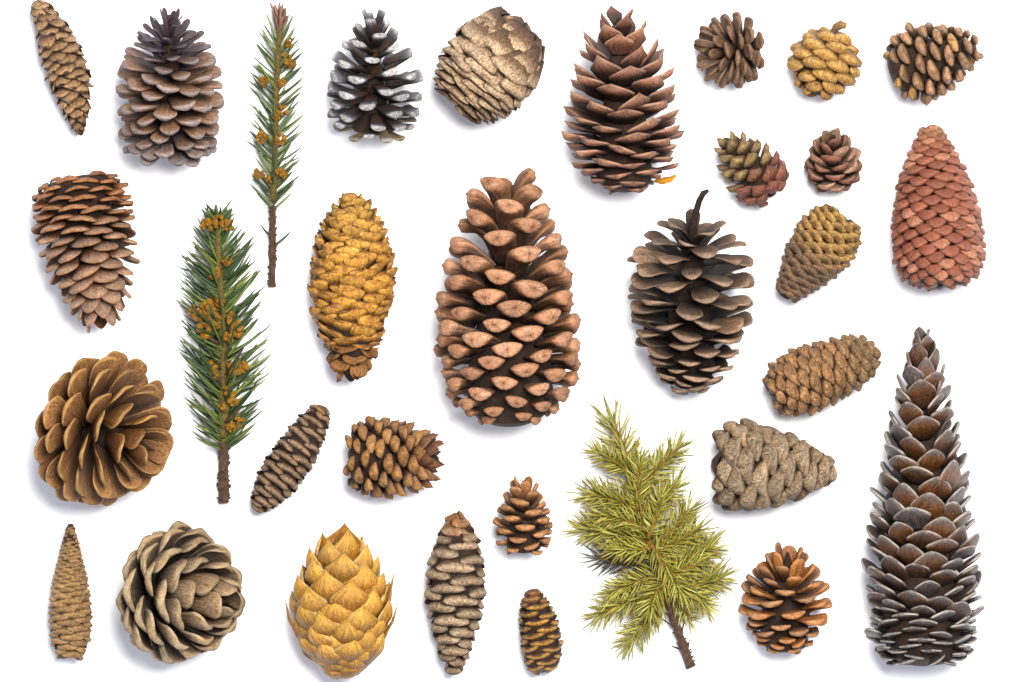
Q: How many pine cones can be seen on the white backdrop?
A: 29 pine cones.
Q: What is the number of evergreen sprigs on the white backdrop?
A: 3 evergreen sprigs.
